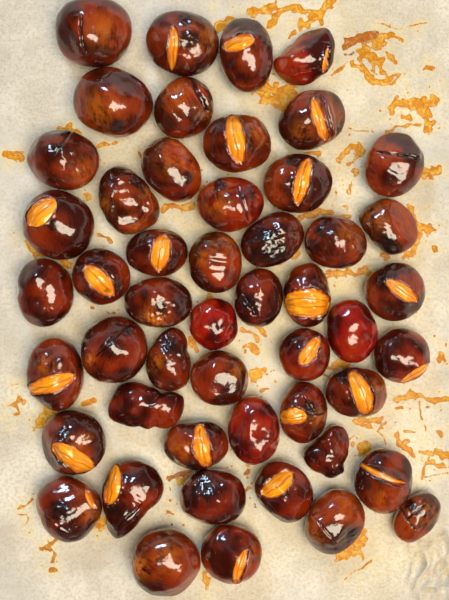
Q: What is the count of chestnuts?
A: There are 50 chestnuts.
